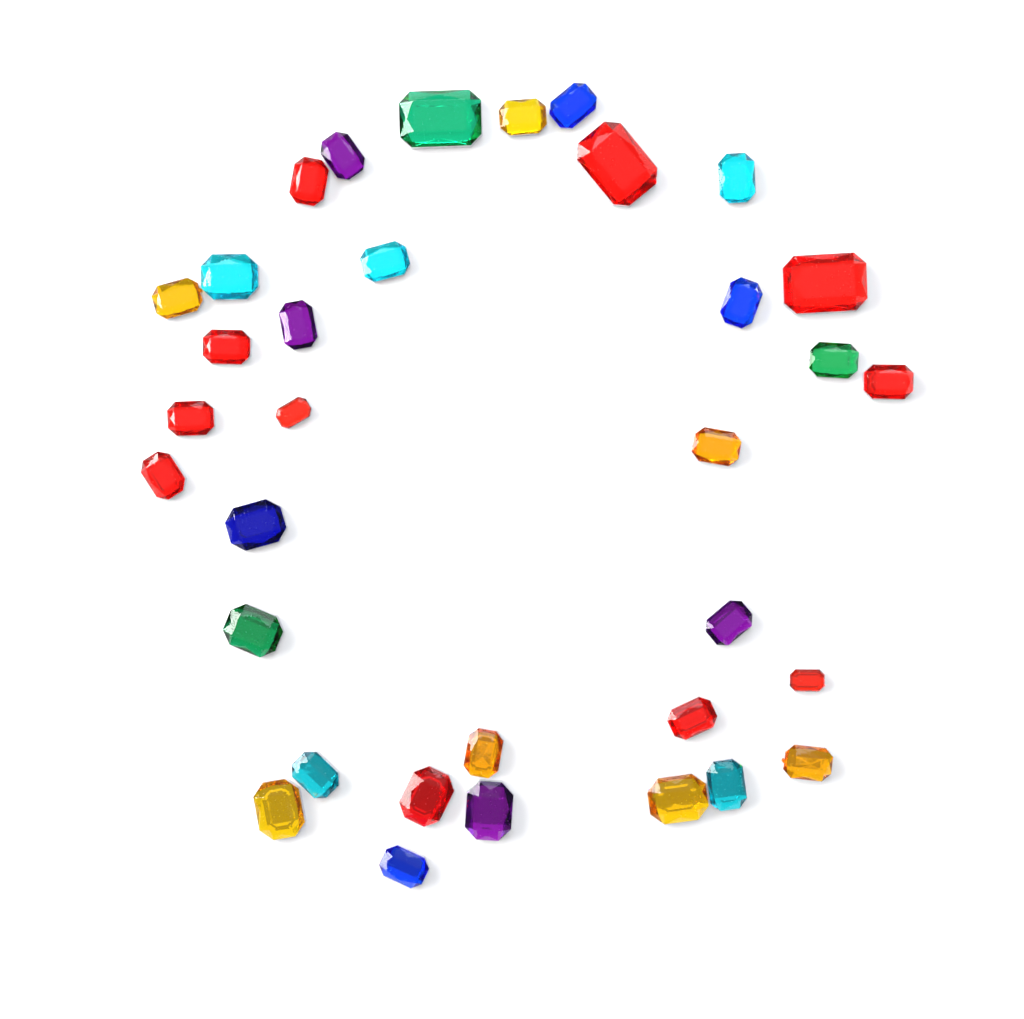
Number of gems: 34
